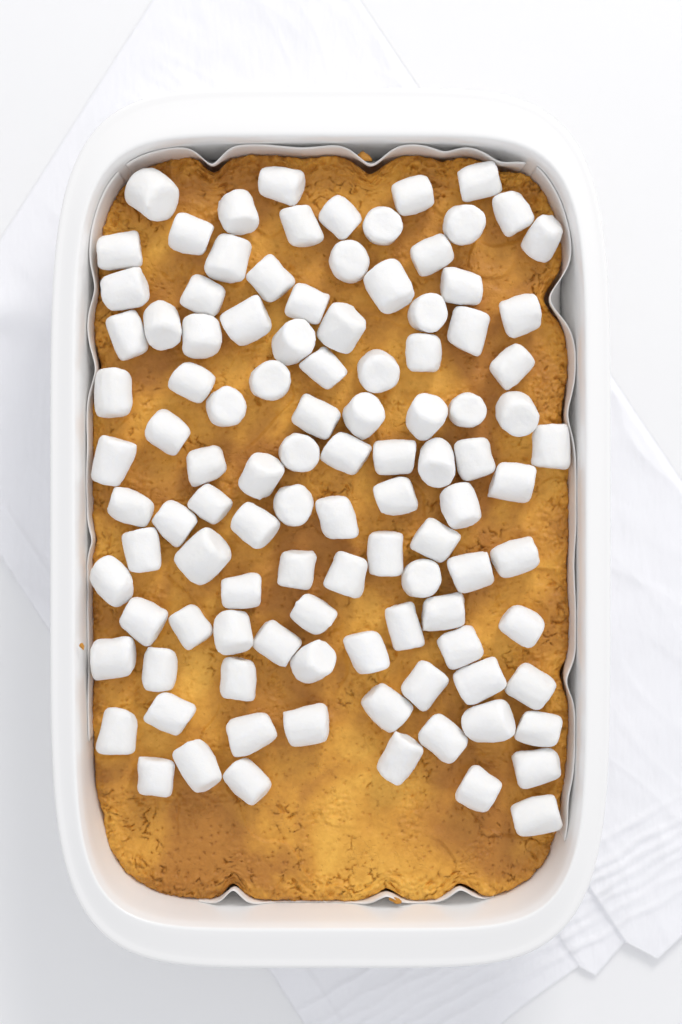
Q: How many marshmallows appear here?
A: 106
